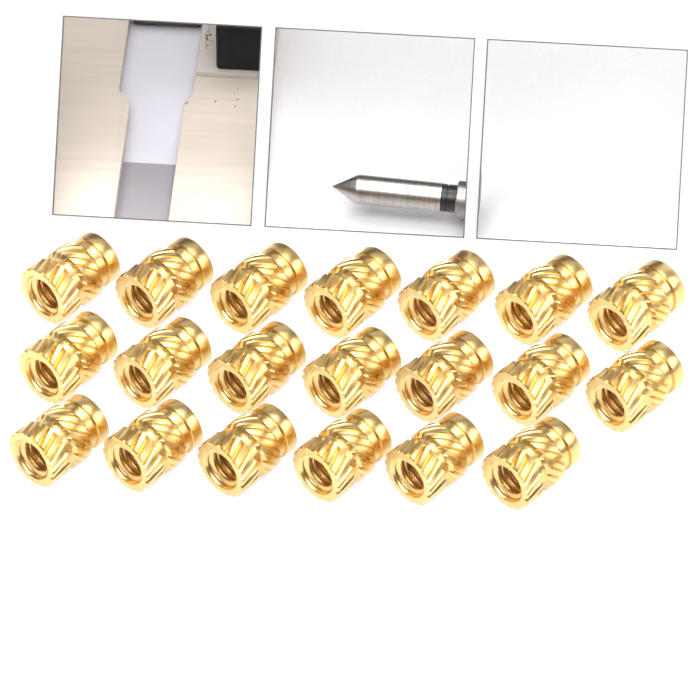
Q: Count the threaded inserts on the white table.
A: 20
